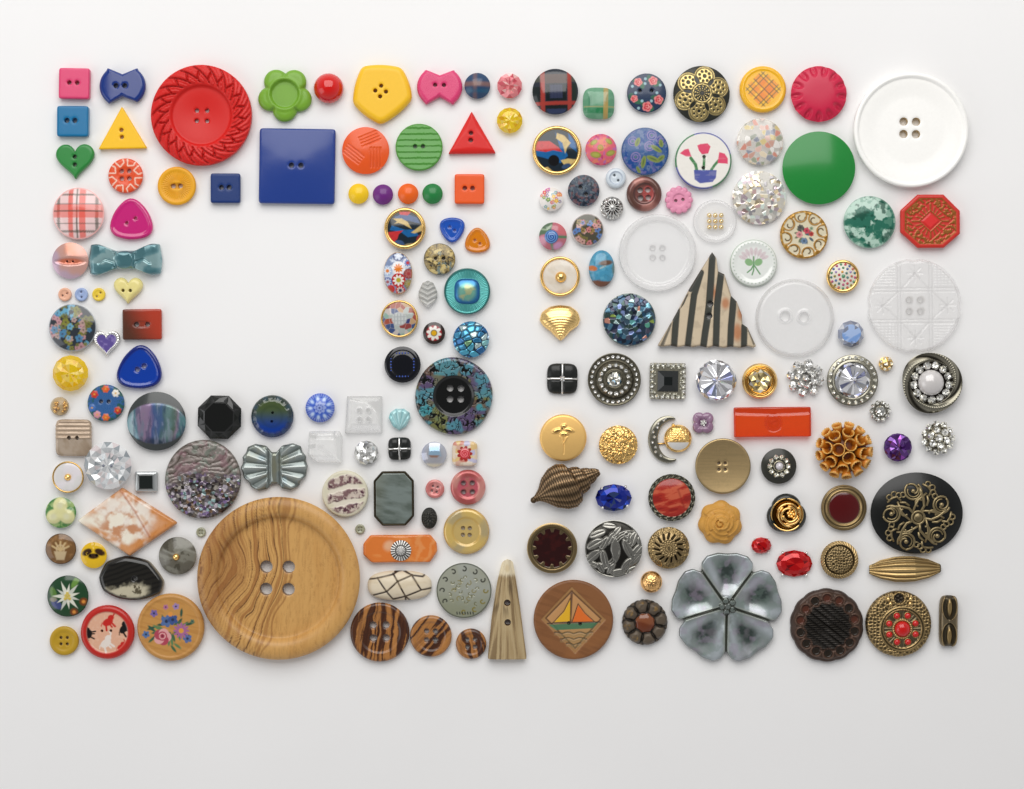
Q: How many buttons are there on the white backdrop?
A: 173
